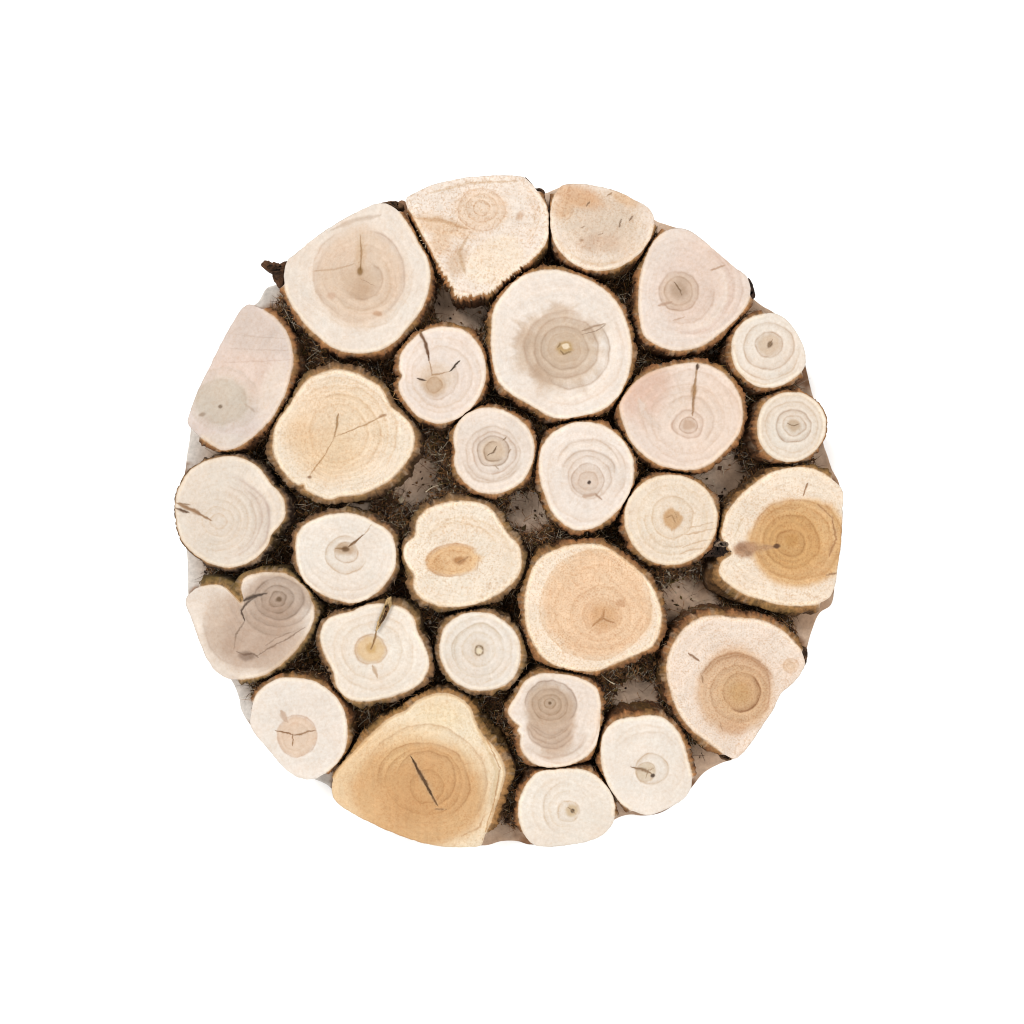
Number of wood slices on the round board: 28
